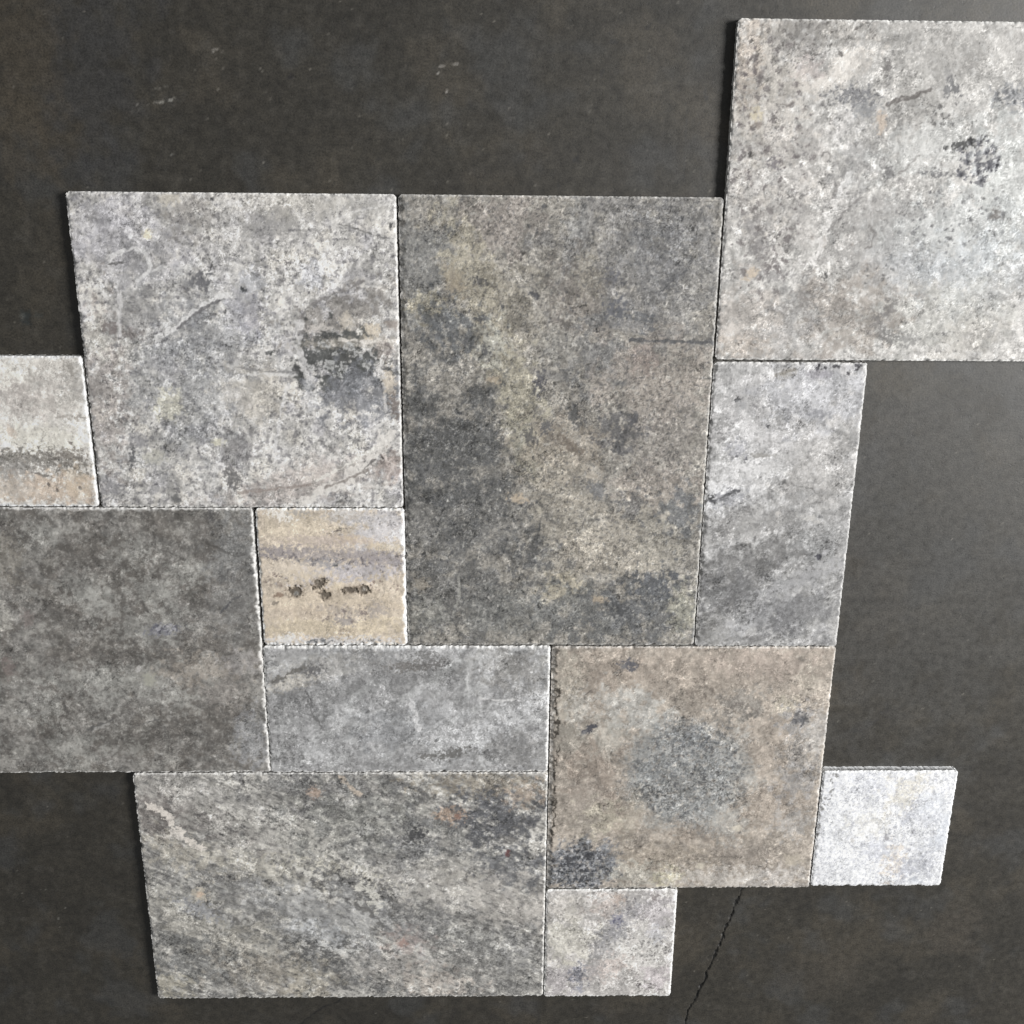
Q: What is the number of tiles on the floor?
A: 12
